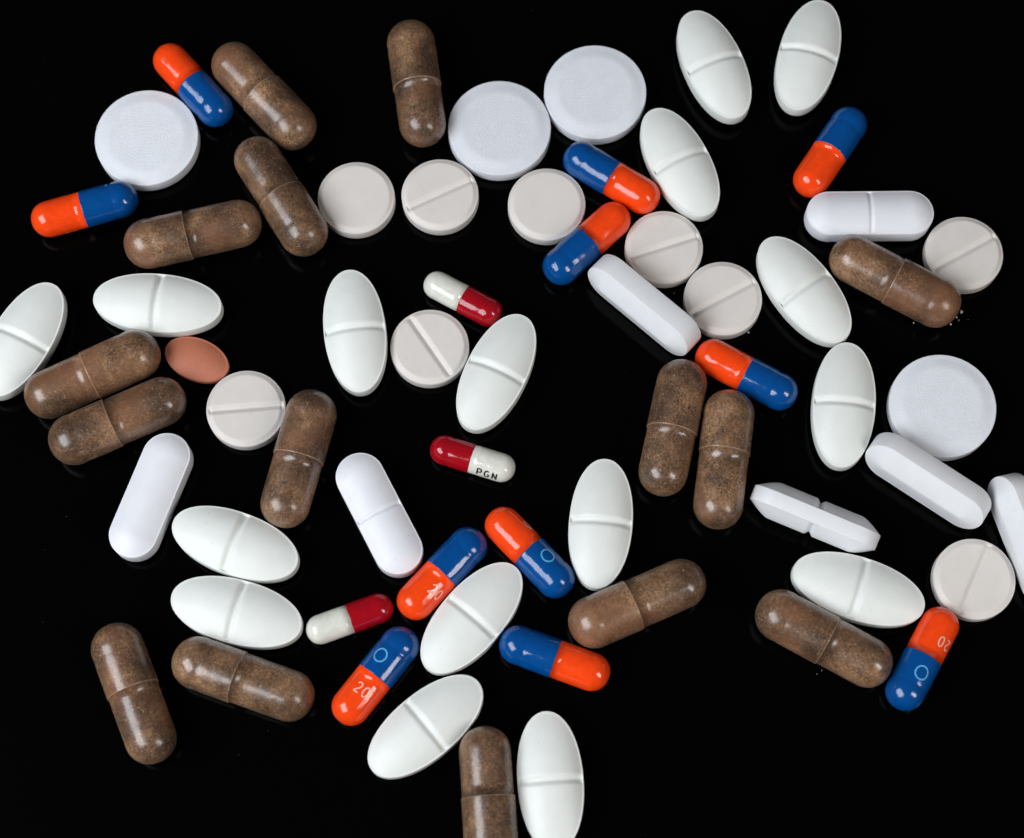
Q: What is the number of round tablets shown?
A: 13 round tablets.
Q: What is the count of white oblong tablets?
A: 23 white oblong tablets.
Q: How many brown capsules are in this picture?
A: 15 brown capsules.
